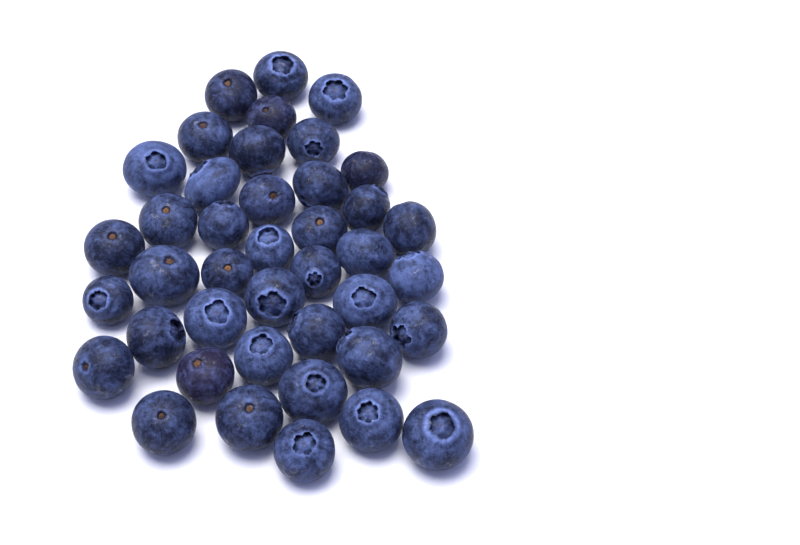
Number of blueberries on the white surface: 41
